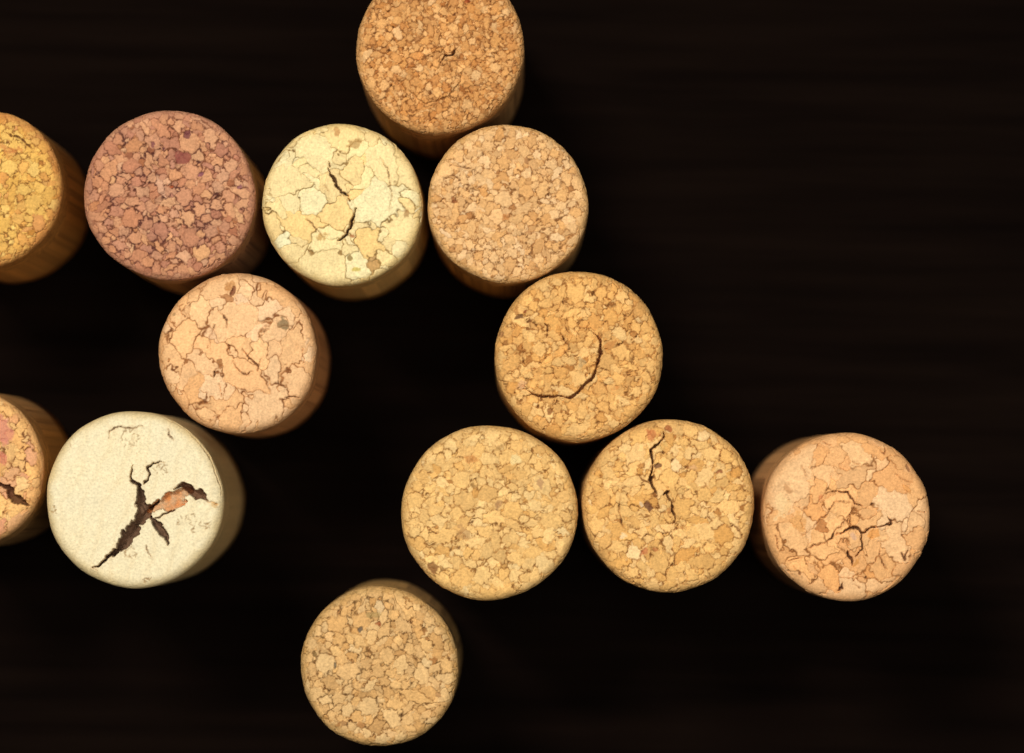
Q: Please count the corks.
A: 13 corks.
